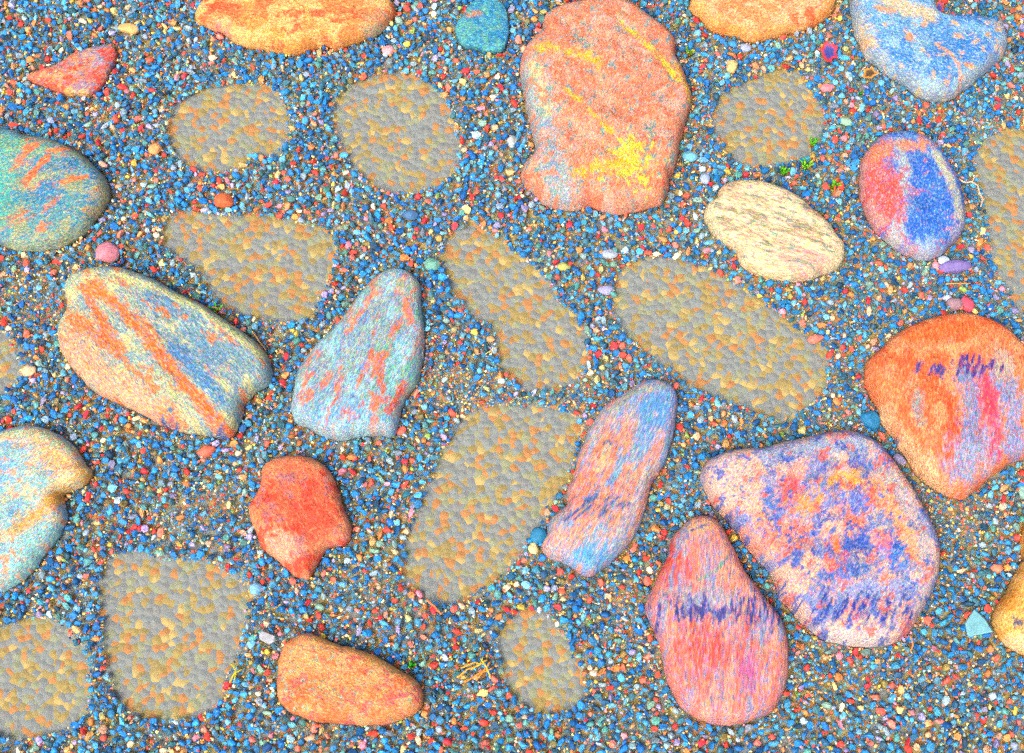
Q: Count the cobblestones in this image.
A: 19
